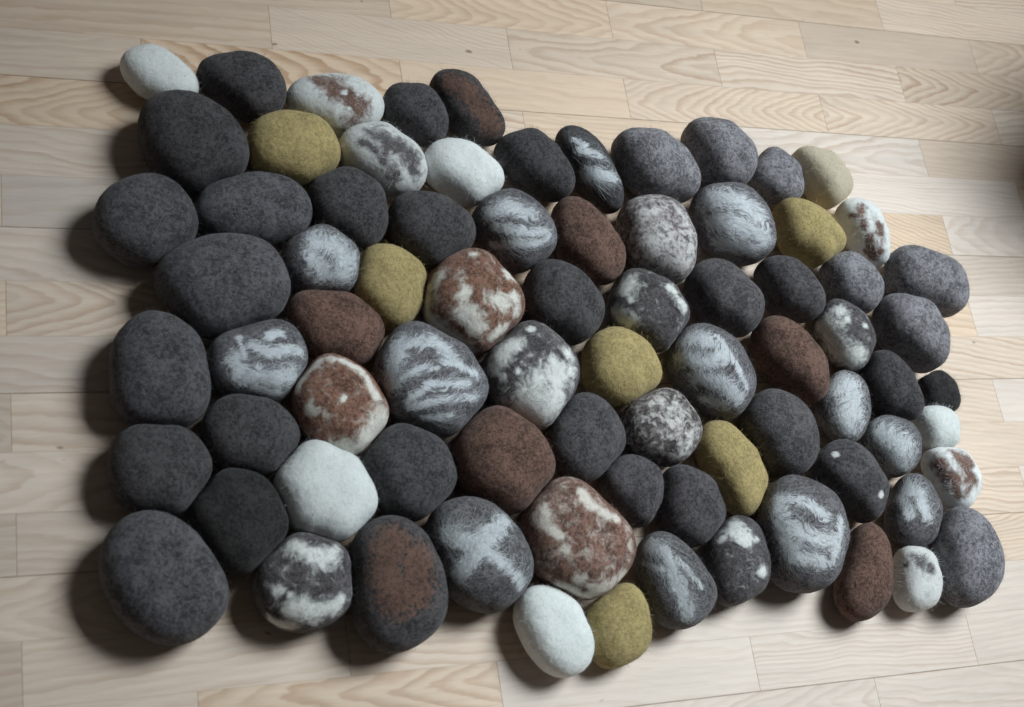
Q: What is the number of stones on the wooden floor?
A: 79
